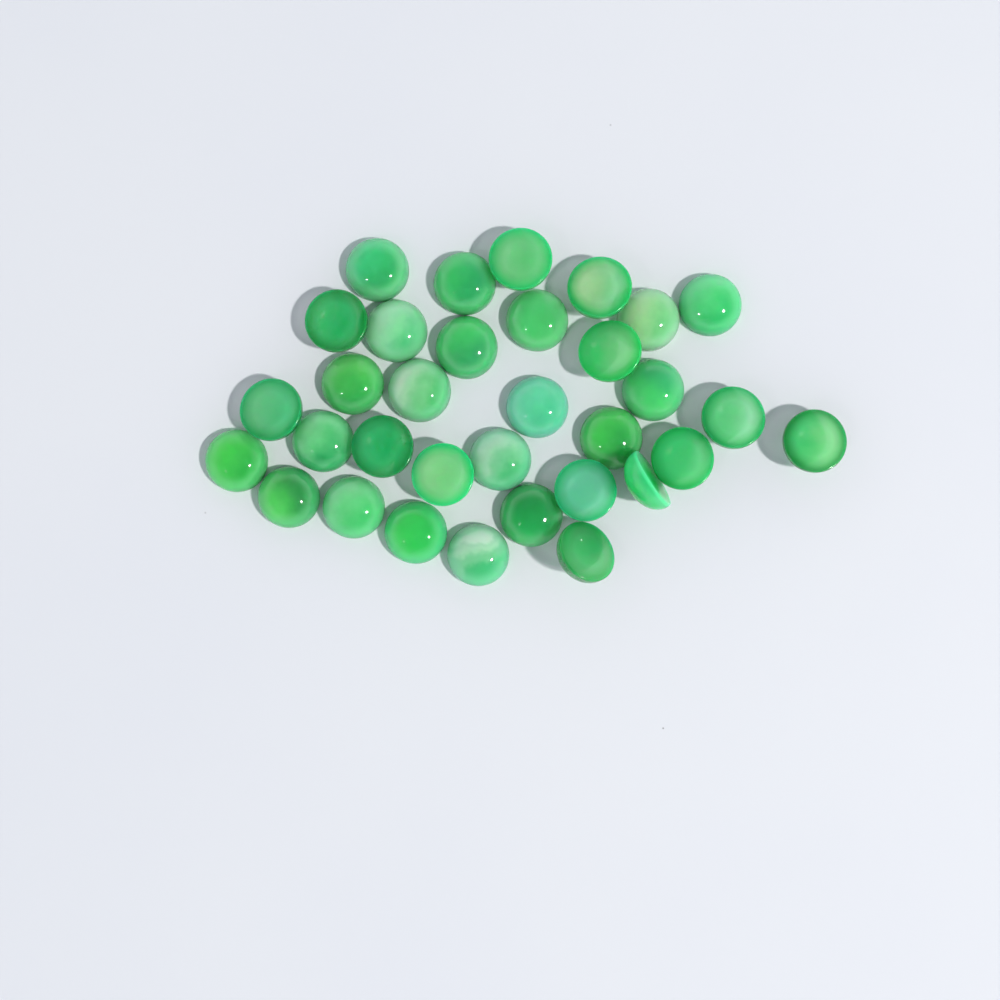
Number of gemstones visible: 33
